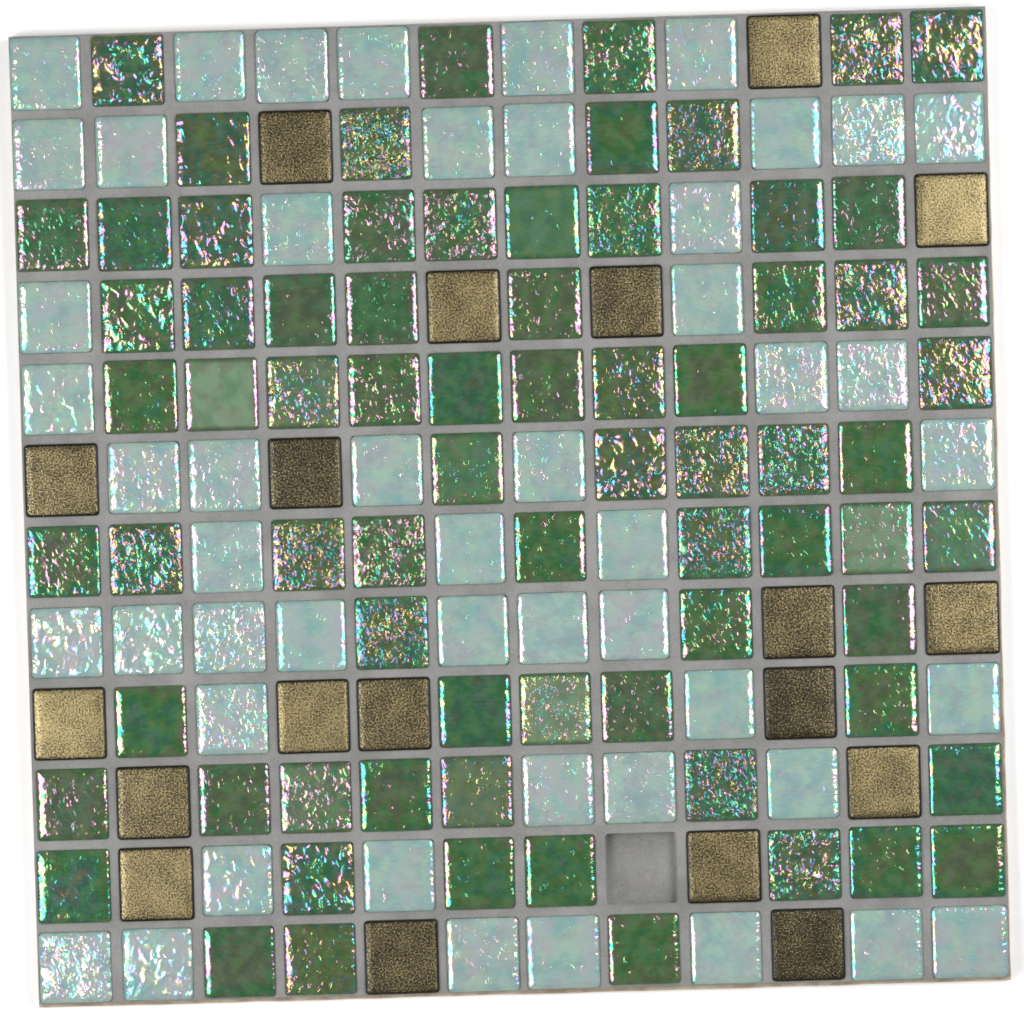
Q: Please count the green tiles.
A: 74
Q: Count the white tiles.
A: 50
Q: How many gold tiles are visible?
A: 19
